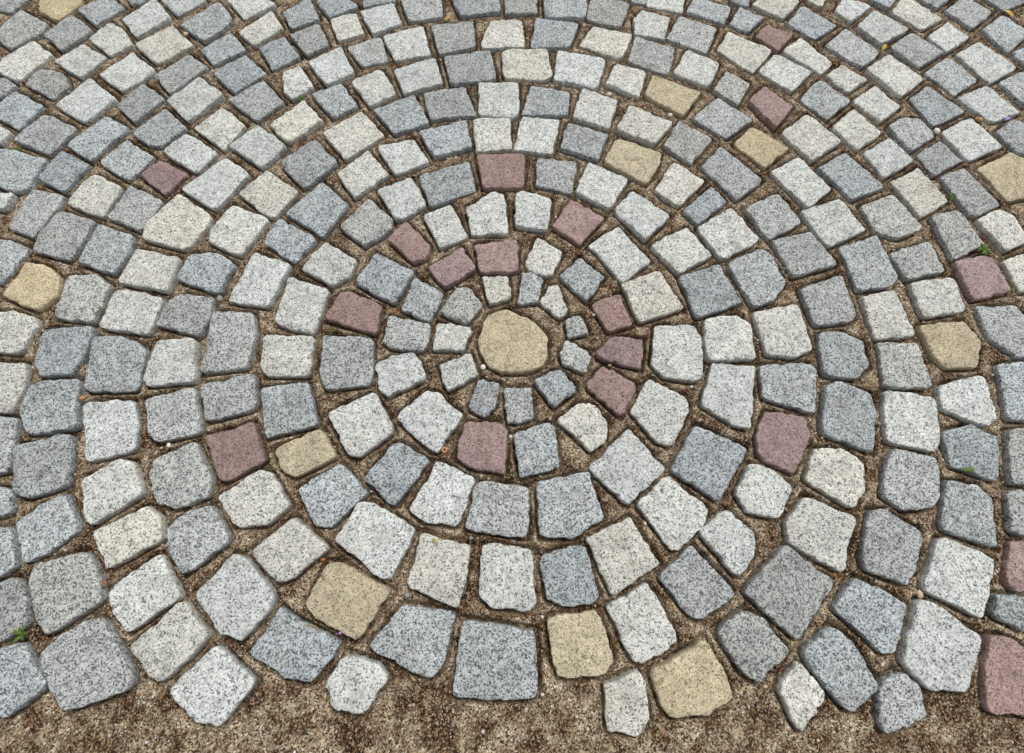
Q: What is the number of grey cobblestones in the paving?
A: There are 151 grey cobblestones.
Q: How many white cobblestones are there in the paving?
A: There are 132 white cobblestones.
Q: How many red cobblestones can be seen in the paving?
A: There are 18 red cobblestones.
